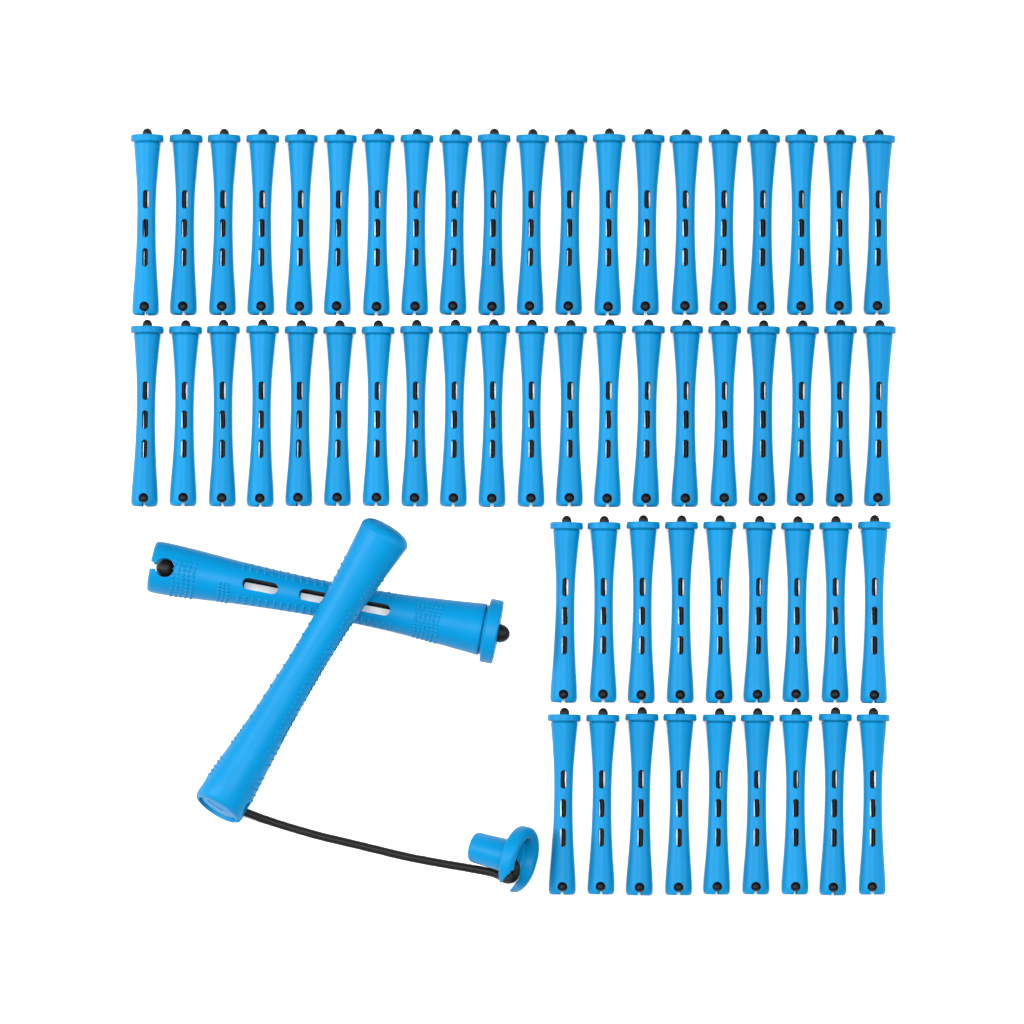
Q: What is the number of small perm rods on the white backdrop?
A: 58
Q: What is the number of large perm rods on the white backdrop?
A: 2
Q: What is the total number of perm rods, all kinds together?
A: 60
